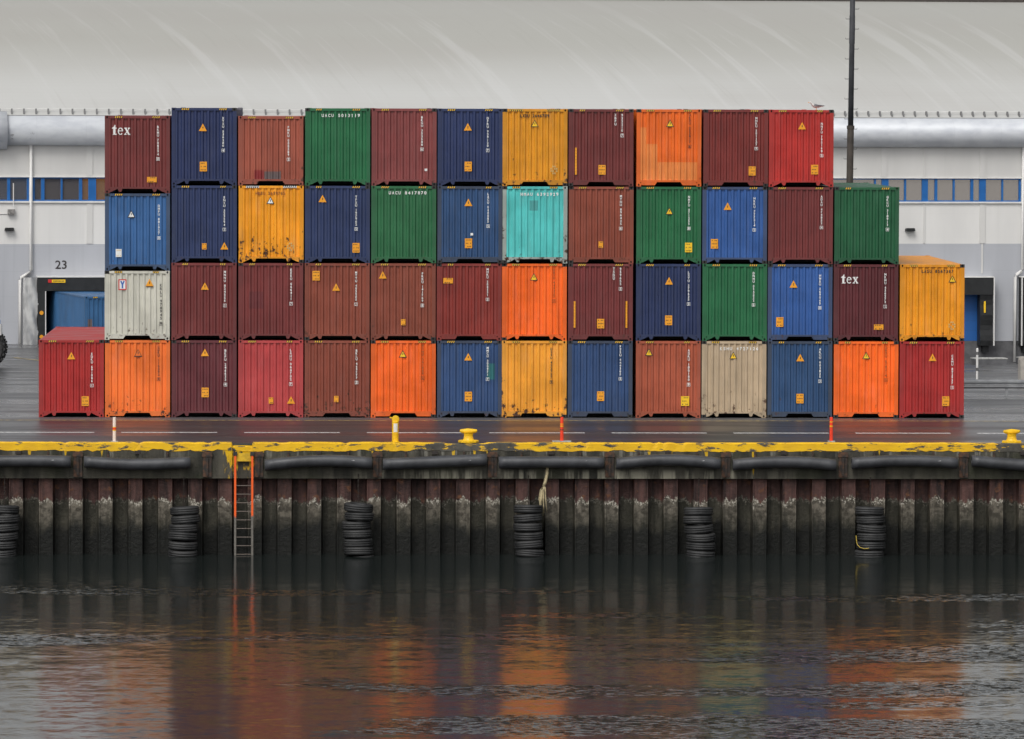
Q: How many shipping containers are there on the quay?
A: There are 51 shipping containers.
